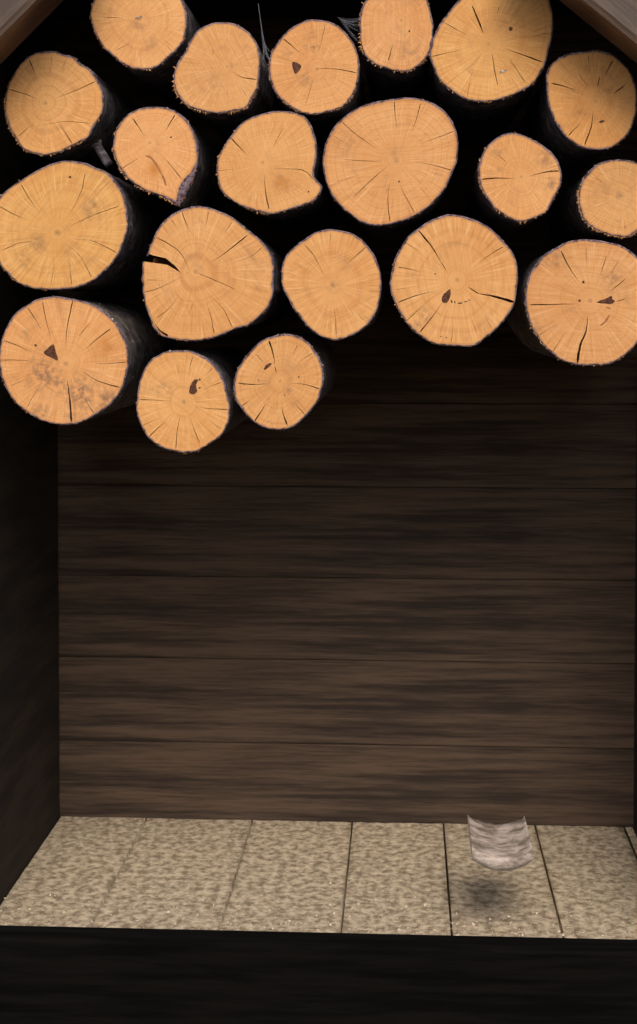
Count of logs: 20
